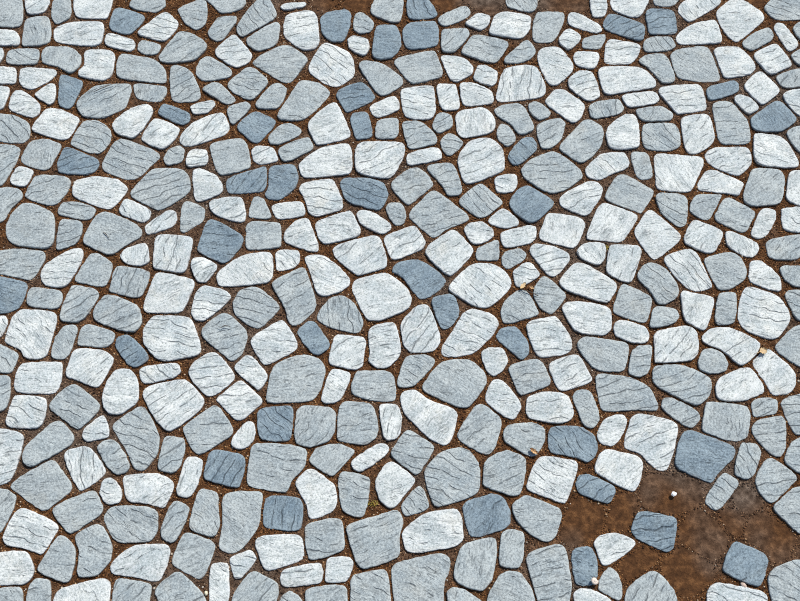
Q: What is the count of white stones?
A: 173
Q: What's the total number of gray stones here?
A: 184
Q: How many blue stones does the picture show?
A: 37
